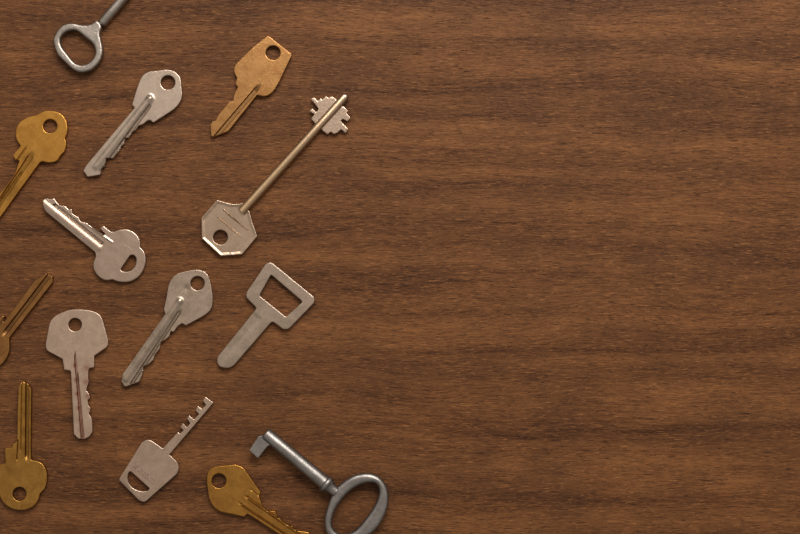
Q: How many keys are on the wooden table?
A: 14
